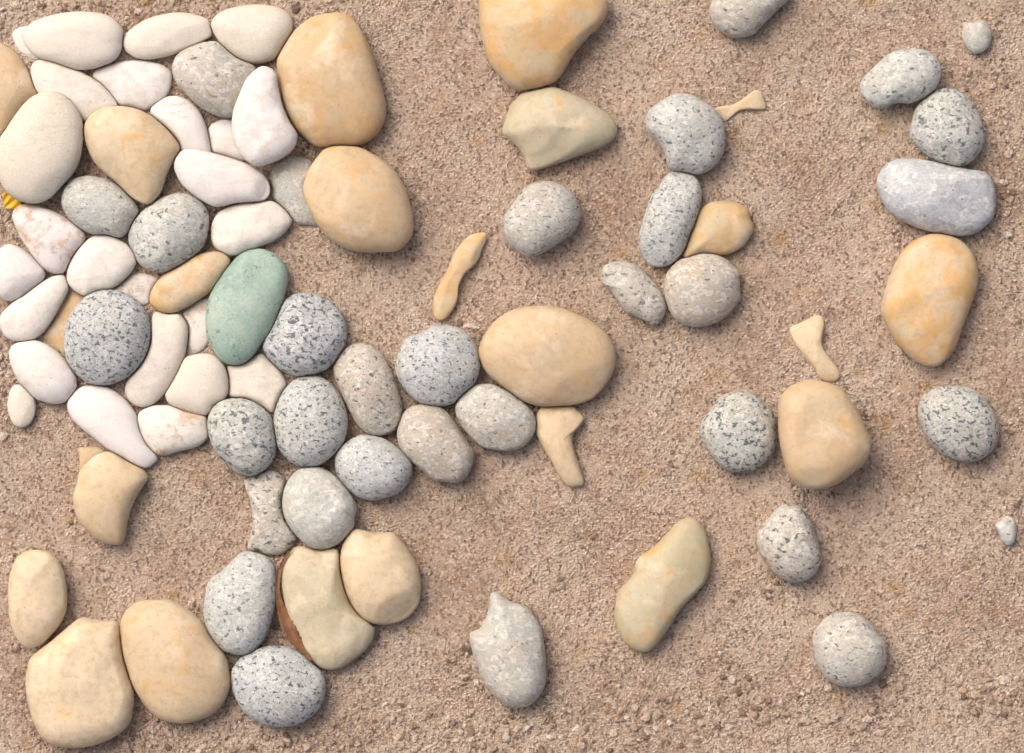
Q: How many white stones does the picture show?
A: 25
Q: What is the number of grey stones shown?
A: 33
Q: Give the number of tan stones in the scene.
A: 24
